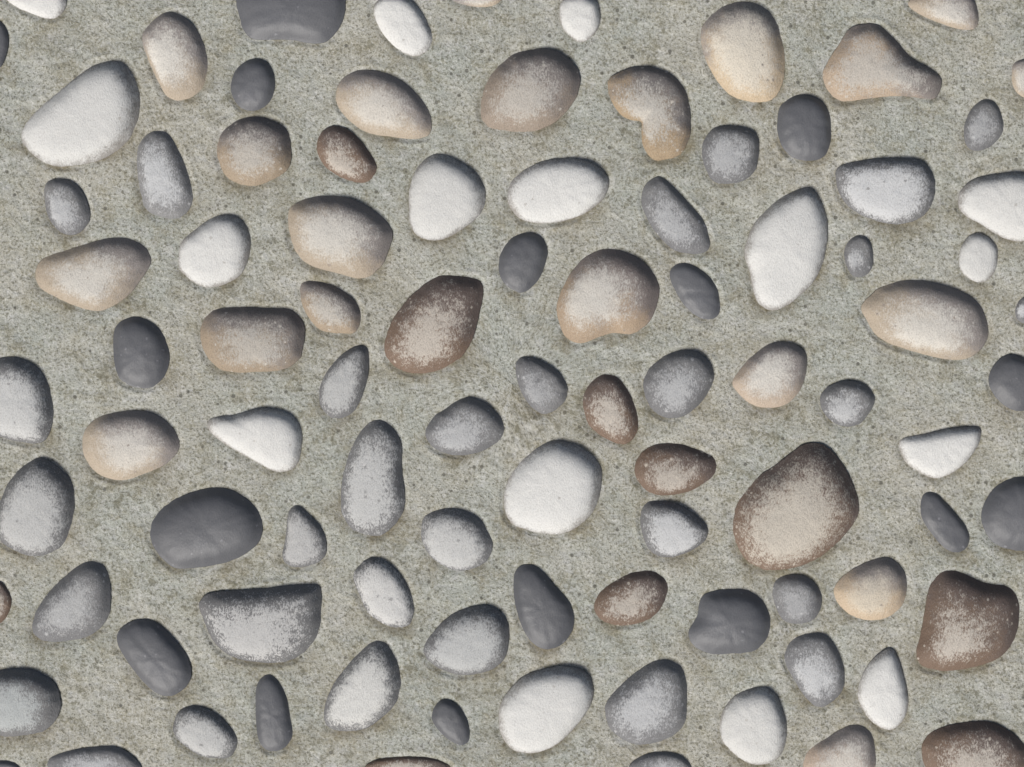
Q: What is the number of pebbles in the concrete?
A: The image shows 94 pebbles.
